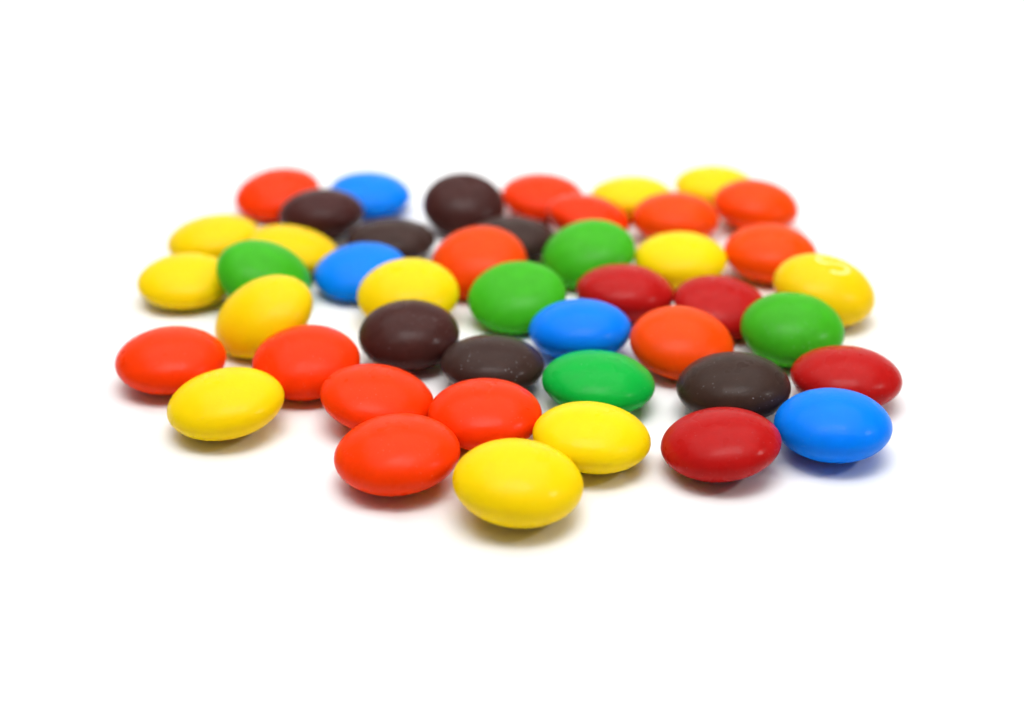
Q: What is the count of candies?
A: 45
